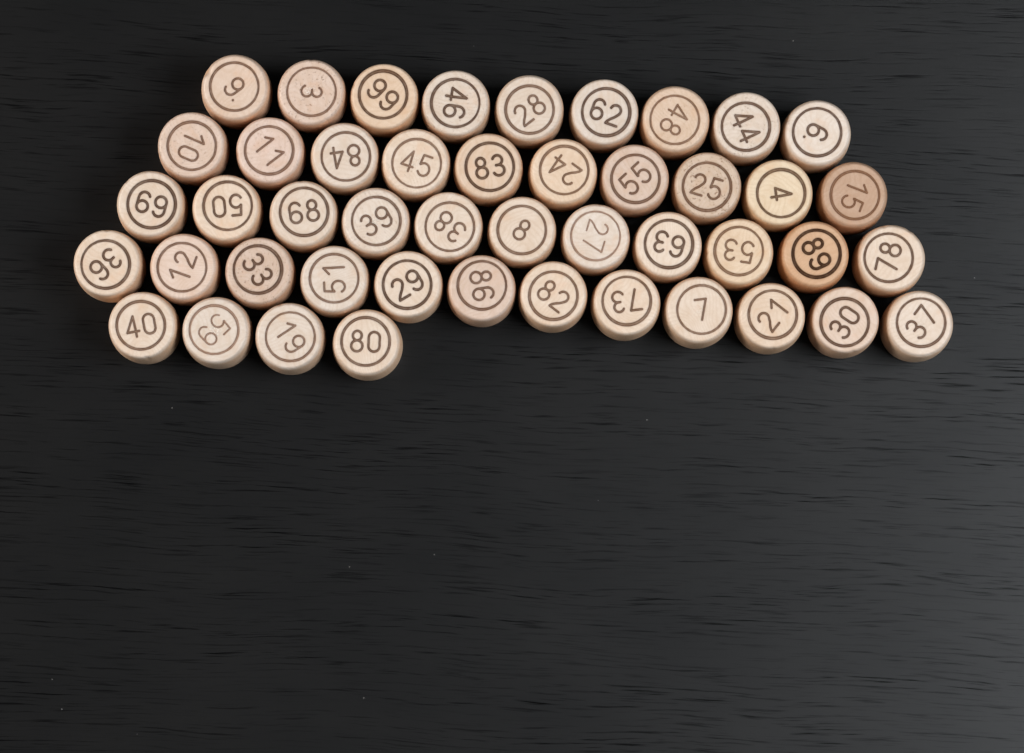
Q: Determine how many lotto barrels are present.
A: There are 46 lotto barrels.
